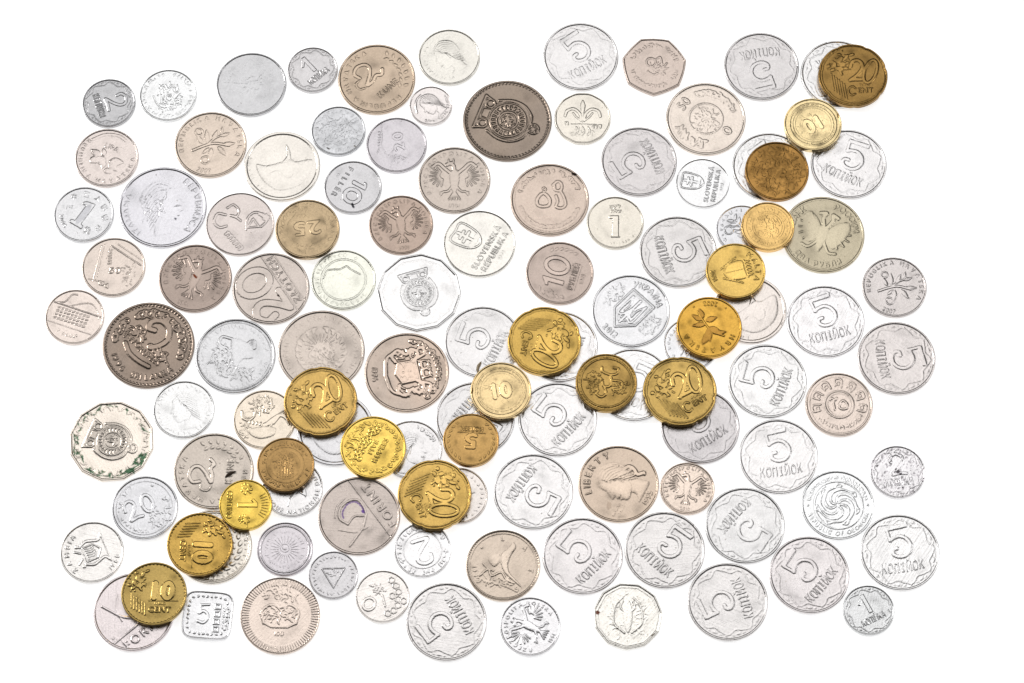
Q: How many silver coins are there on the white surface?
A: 96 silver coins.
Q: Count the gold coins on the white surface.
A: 19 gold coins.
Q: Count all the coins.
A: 115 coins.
